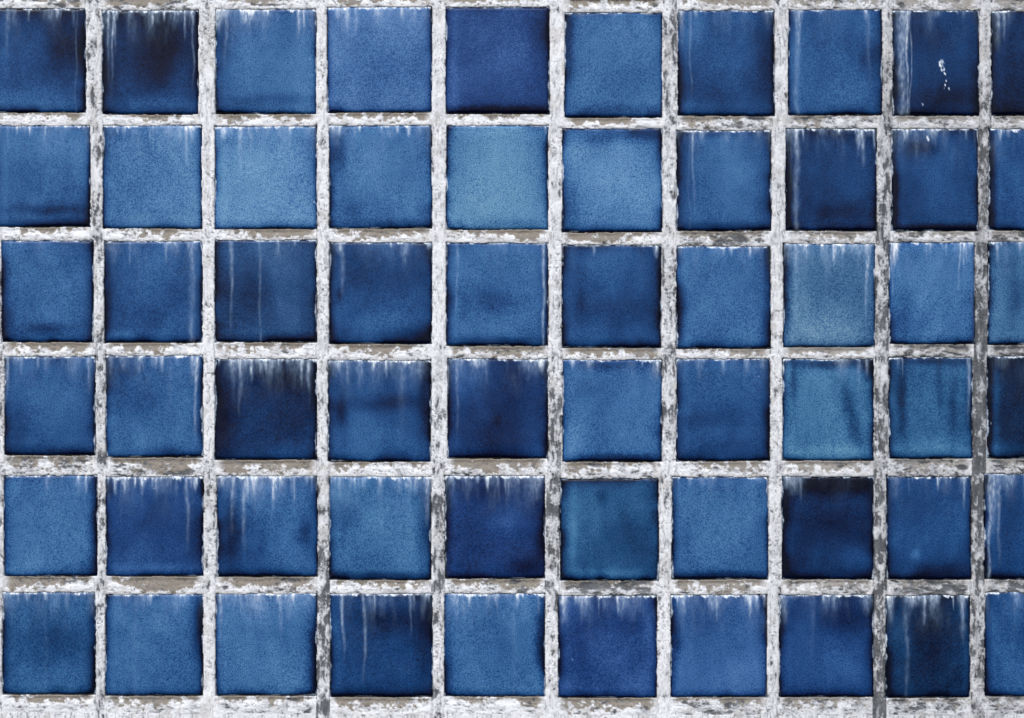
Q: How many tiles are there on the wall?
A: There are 60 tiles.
